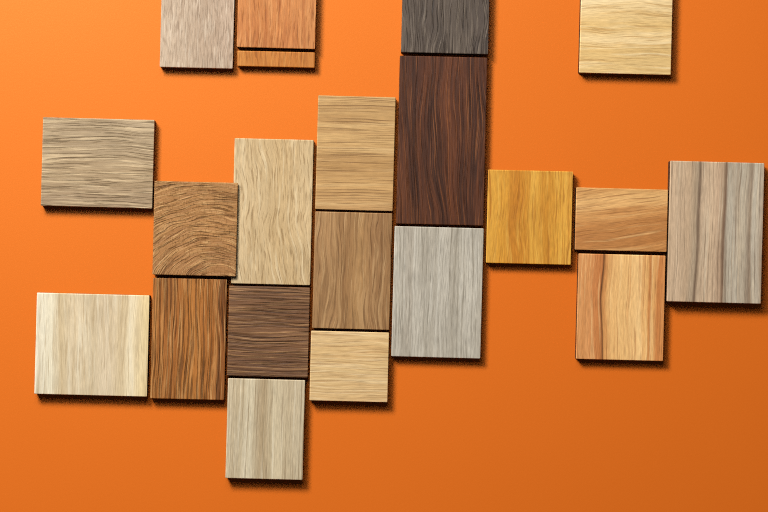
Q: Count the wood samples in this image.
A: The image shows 21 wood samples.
